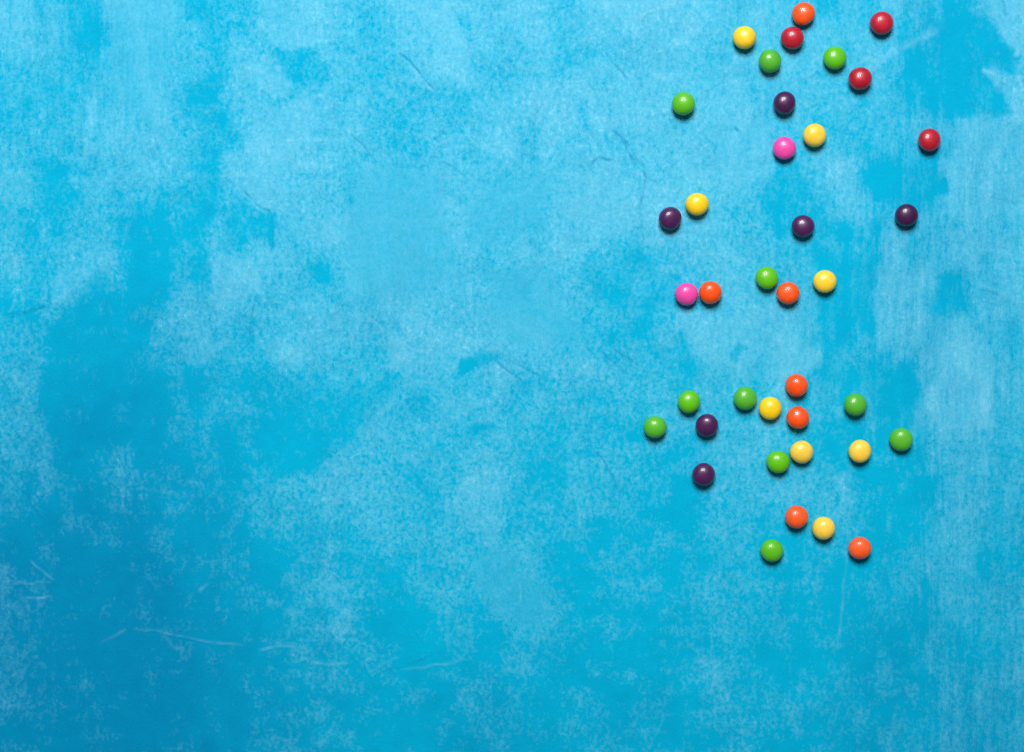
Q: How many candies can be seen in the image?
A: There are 38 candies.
